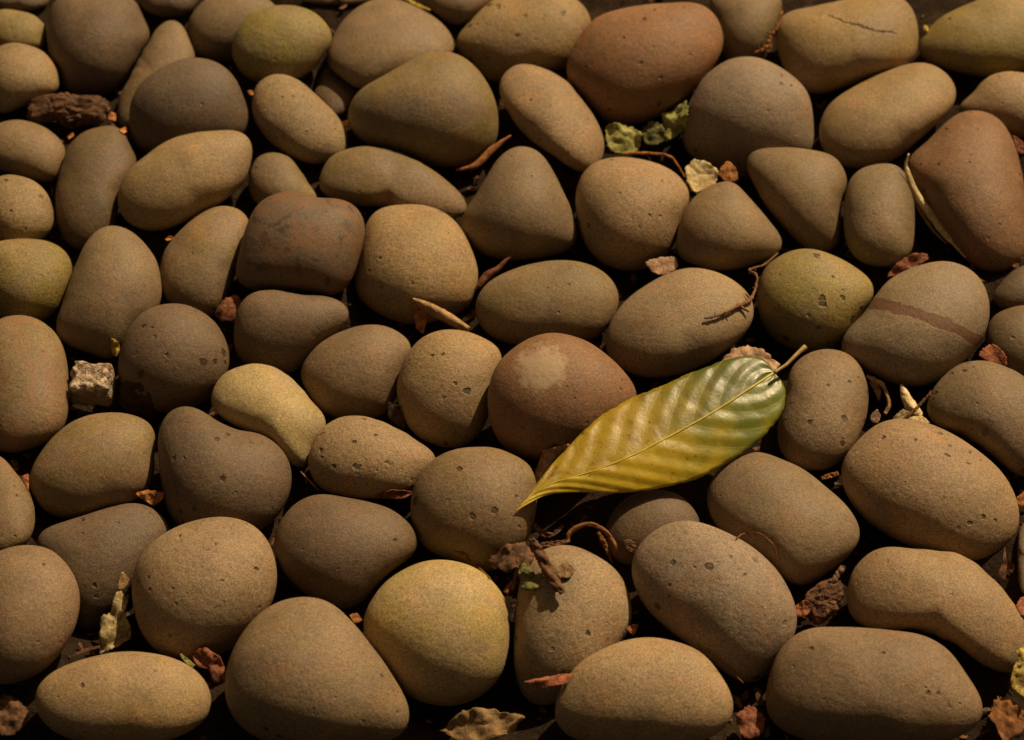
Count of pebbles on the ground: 77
